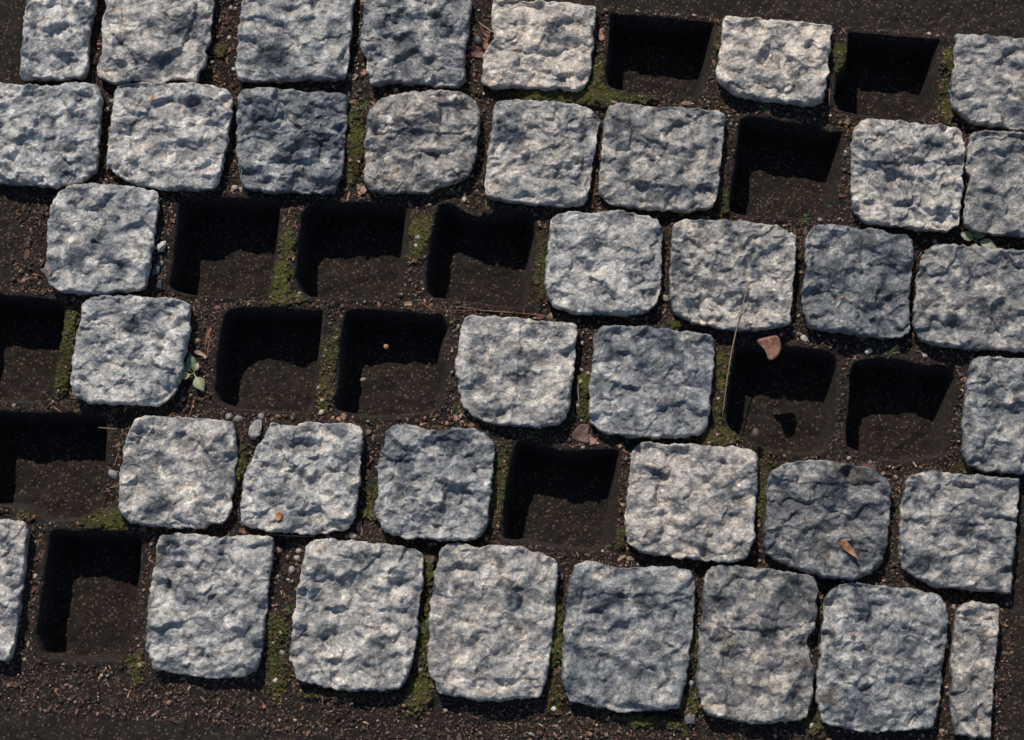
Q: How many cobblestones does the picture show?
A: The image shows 38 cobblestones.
